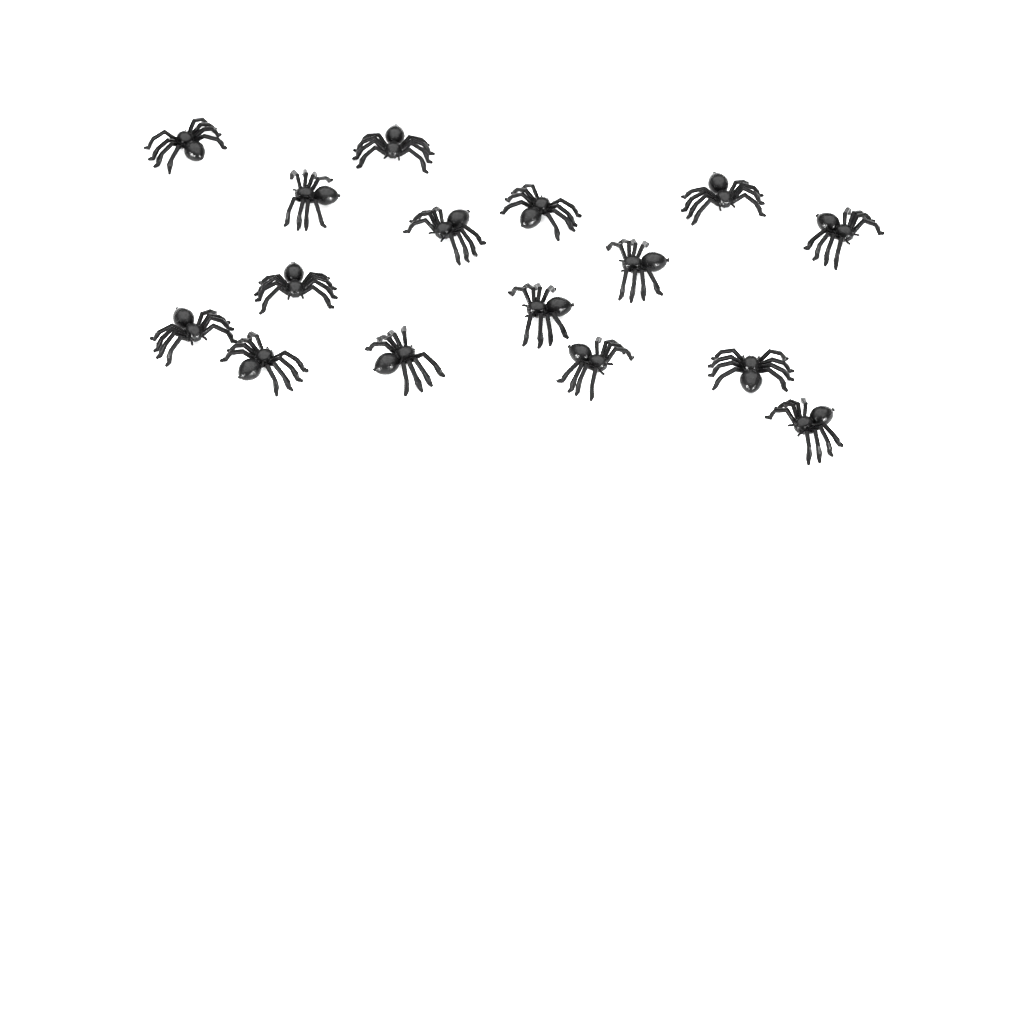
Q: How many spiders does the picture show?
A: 16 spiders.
